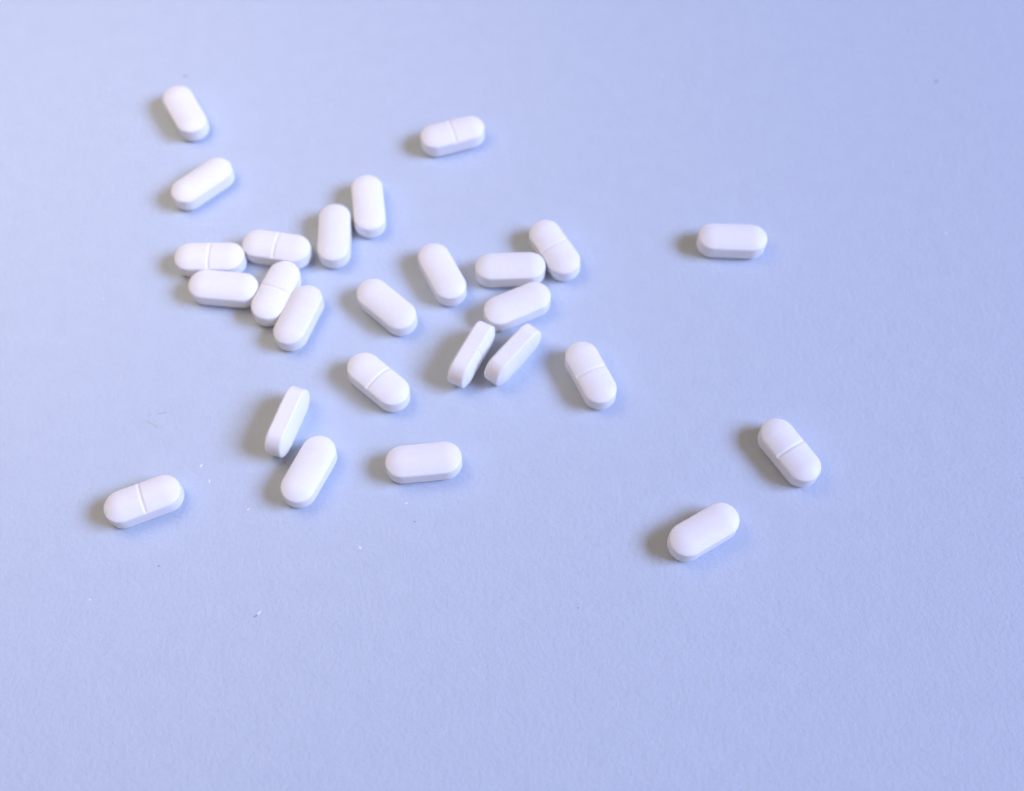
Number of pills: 26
